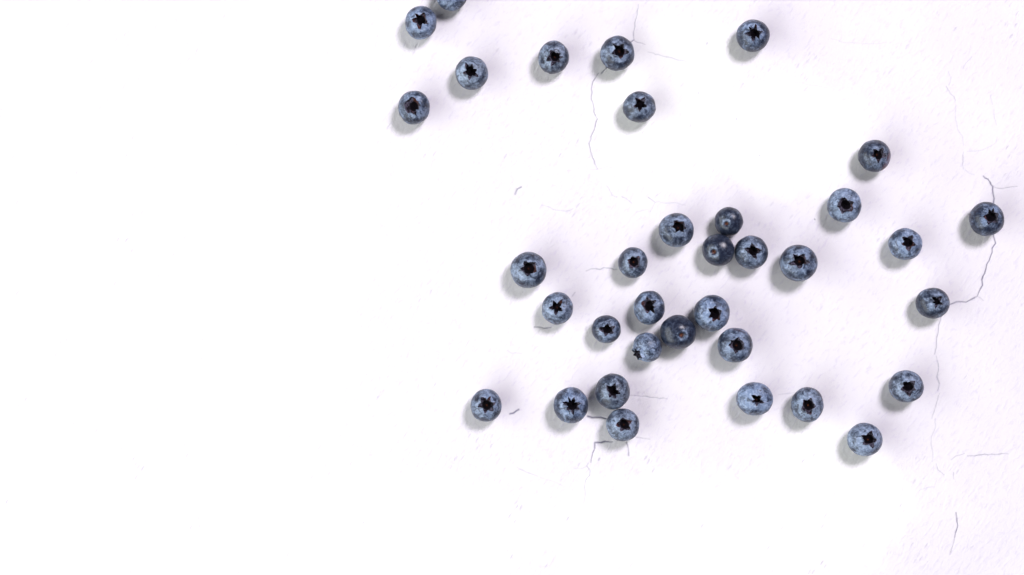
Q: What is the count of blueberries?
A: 35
